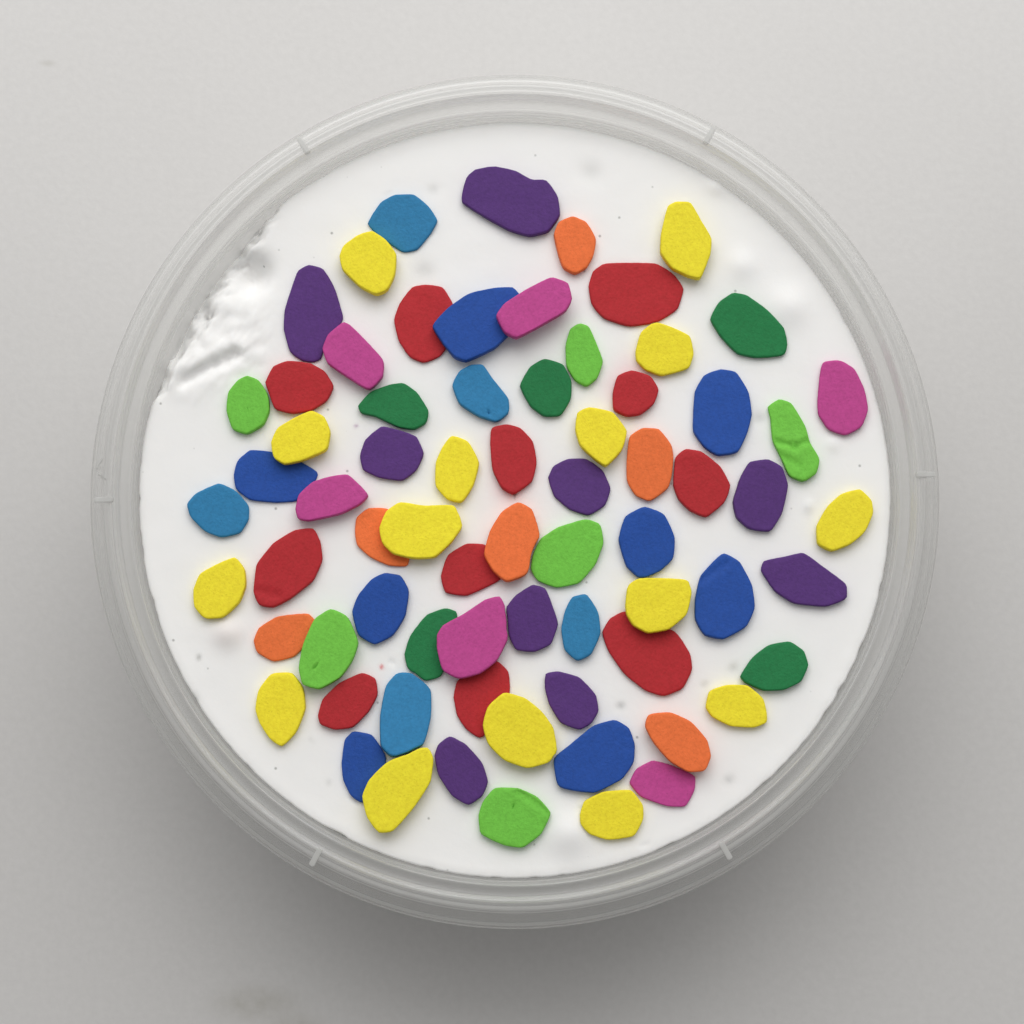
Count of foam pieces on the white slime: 71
